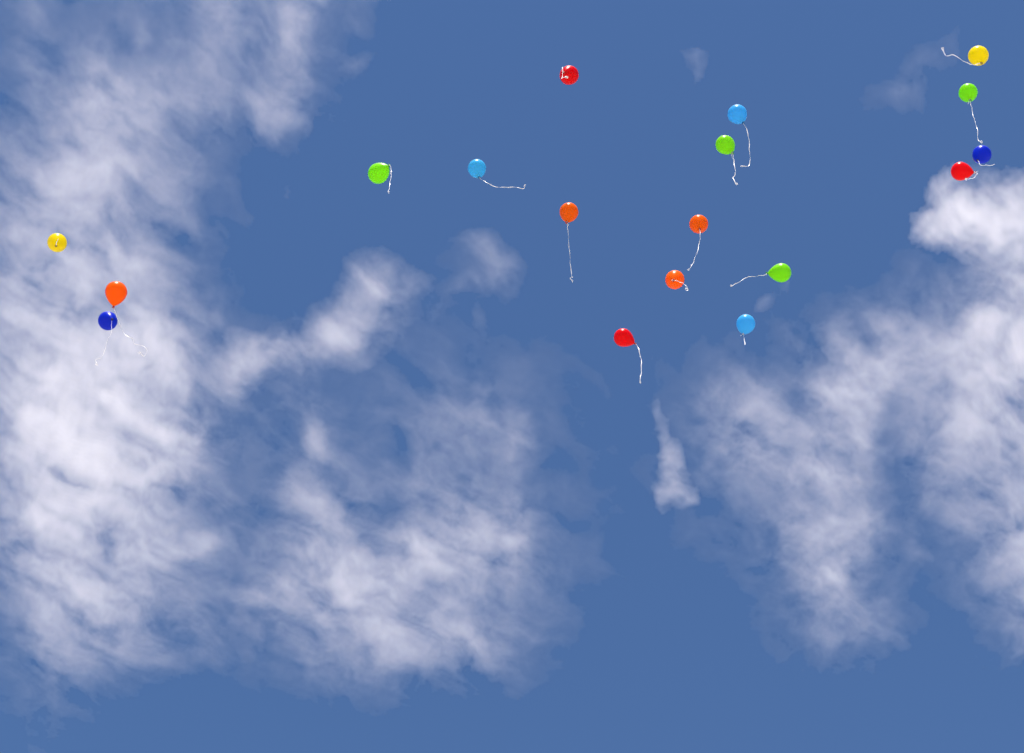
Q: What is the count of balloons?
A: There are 18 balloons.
